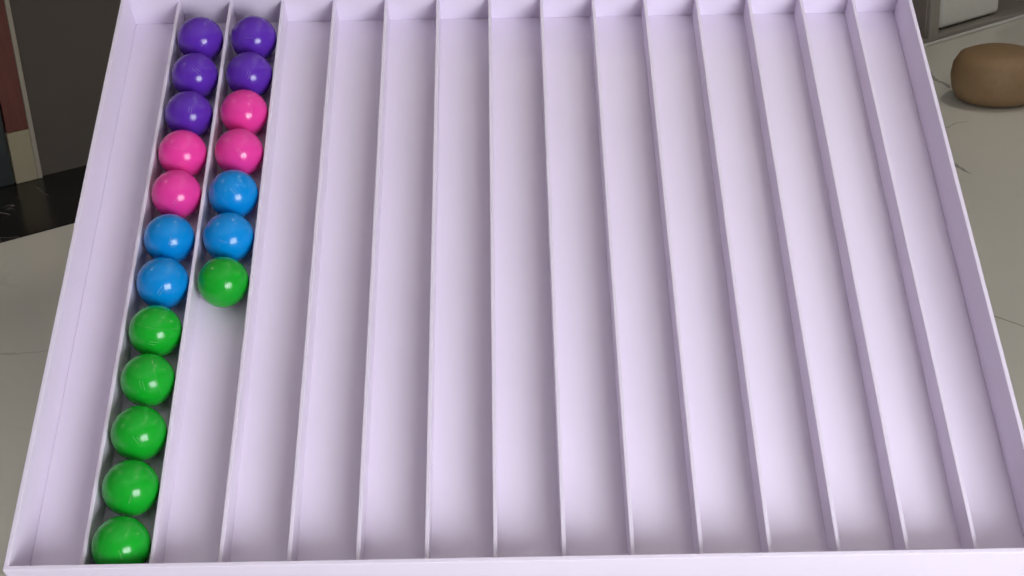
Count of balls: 19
